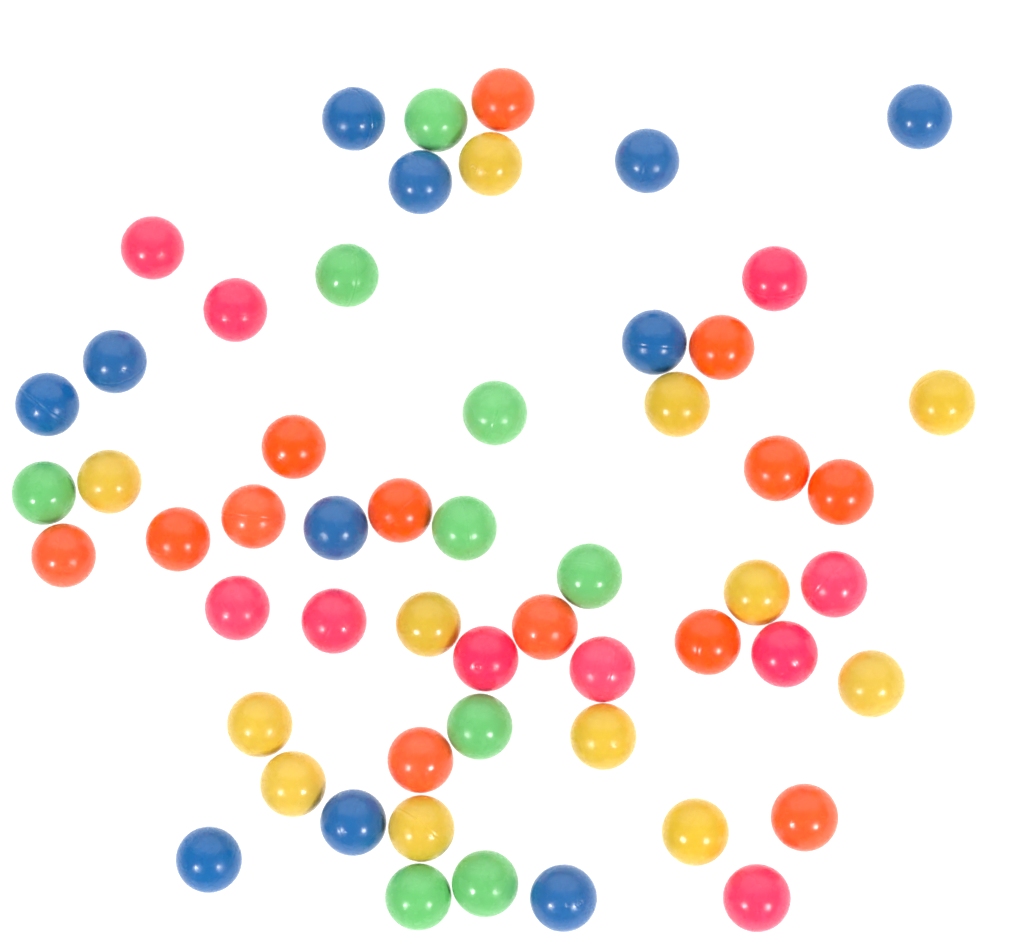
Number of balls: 55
